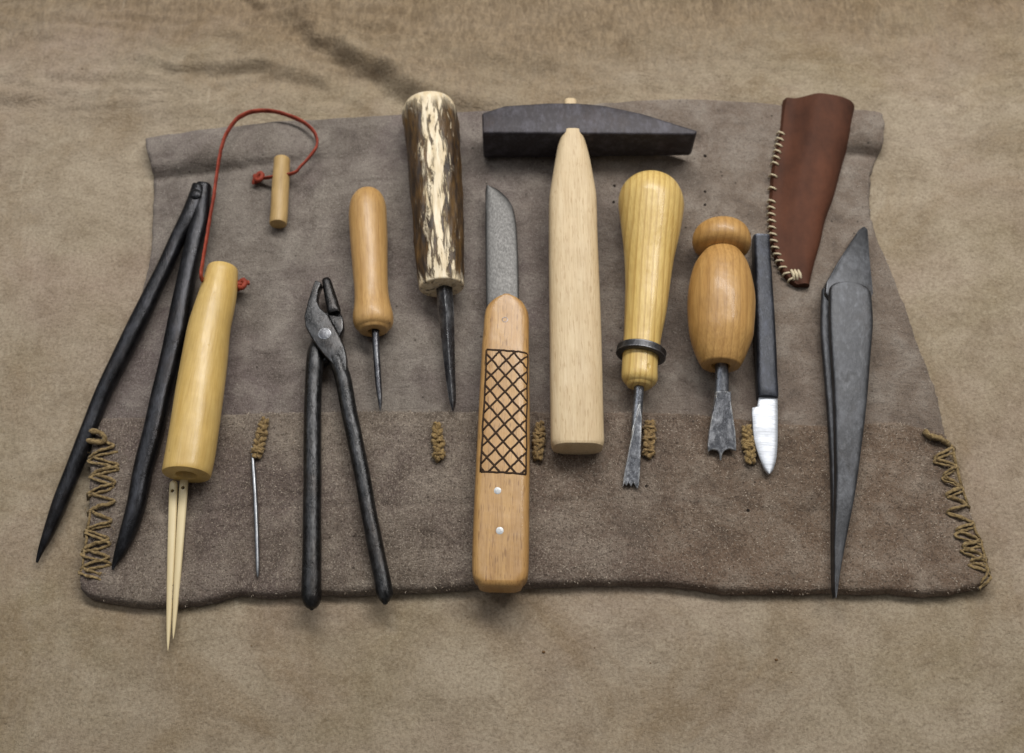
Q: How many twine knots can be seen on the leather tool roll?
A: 5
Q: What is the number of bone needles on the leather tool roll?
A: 2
